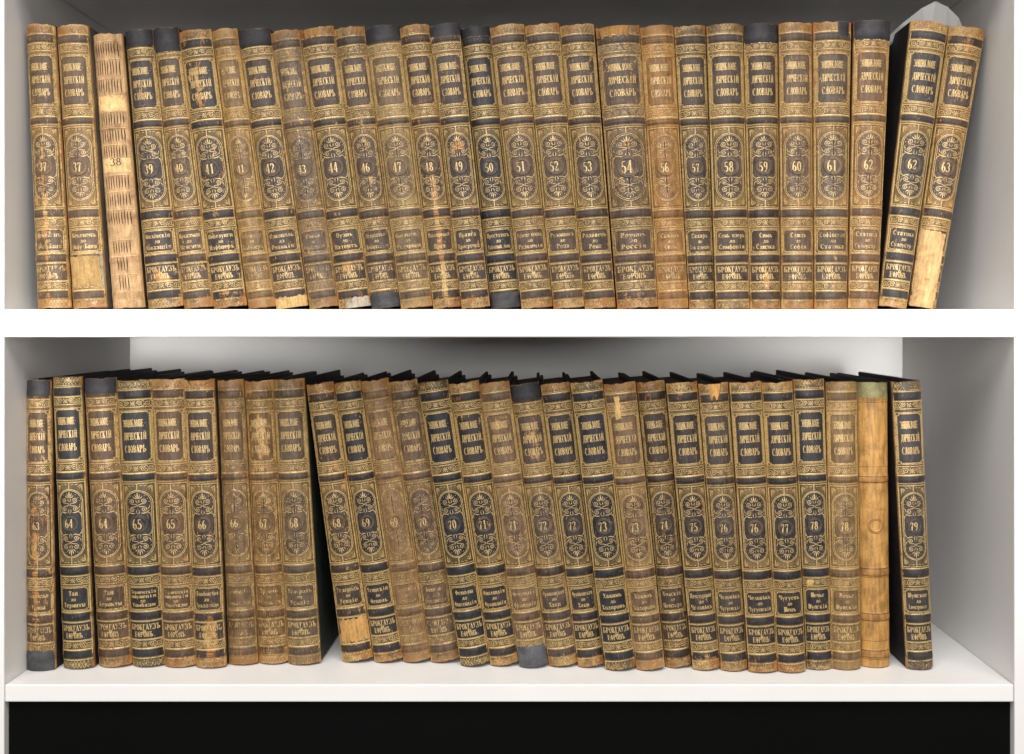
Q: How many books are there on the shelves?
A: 57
